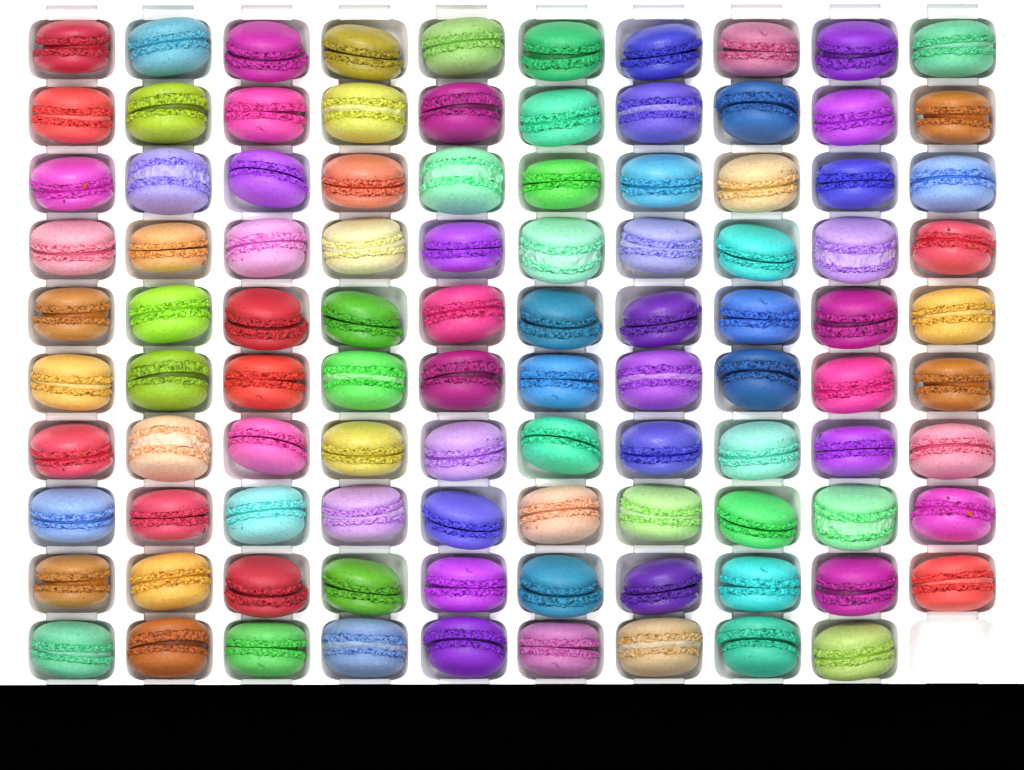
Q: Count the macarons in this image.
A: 99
